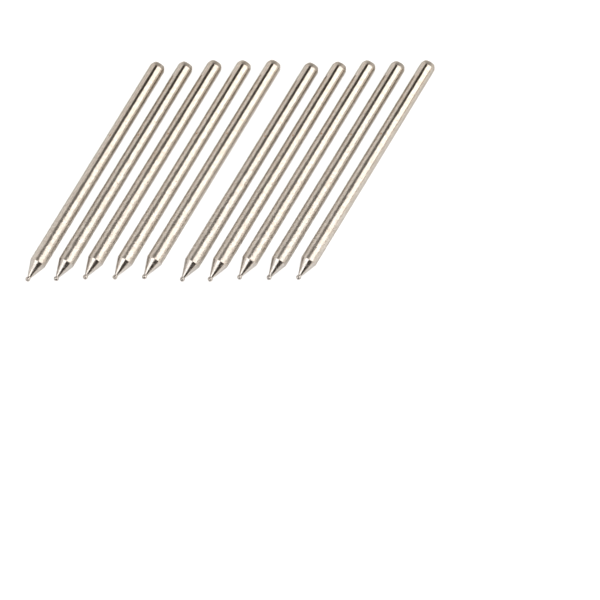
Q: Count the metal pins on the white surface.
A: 10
